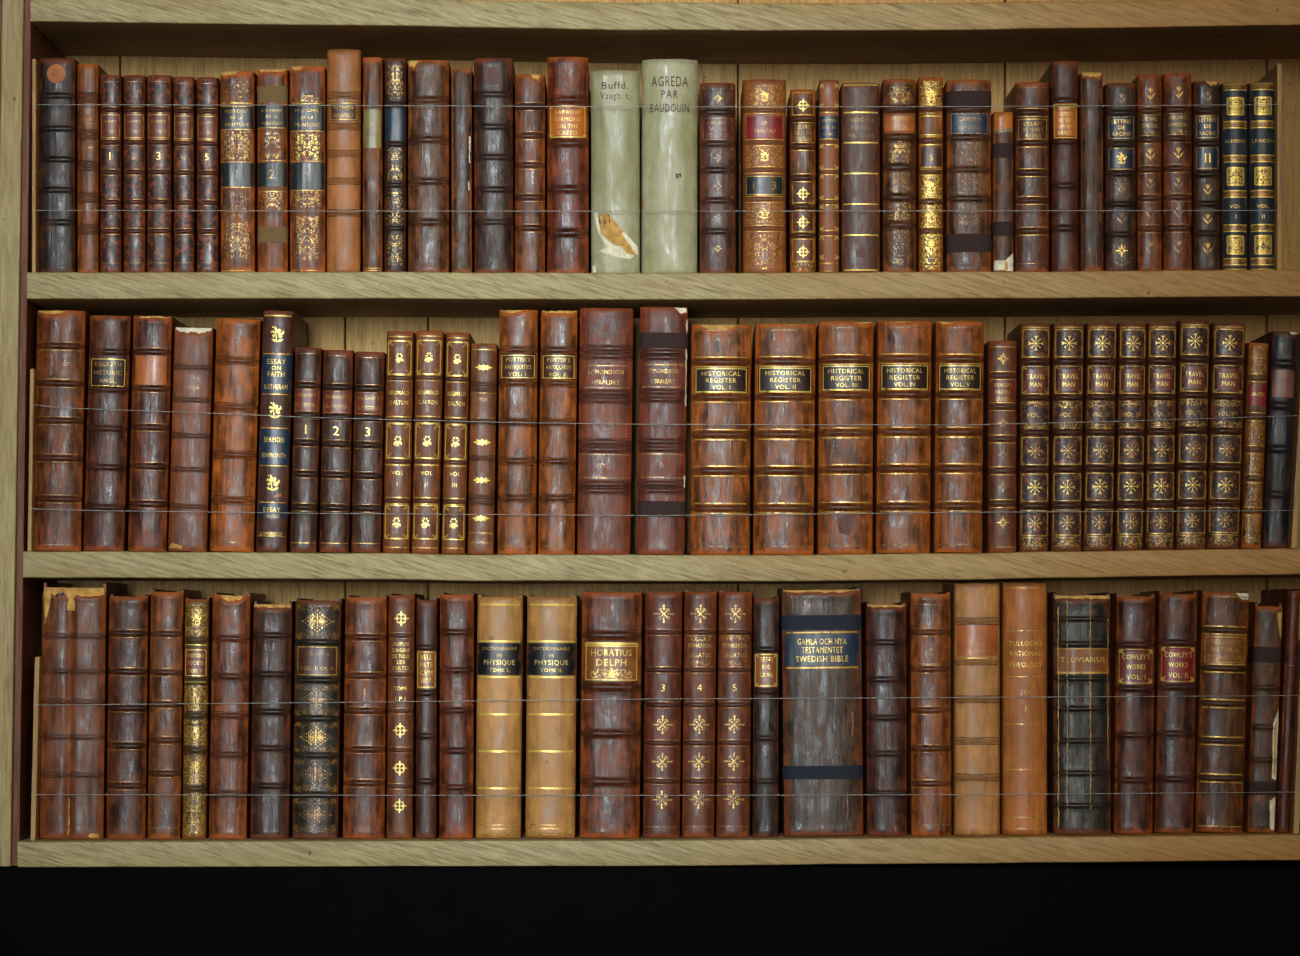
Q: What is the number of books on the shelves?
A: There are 99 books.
